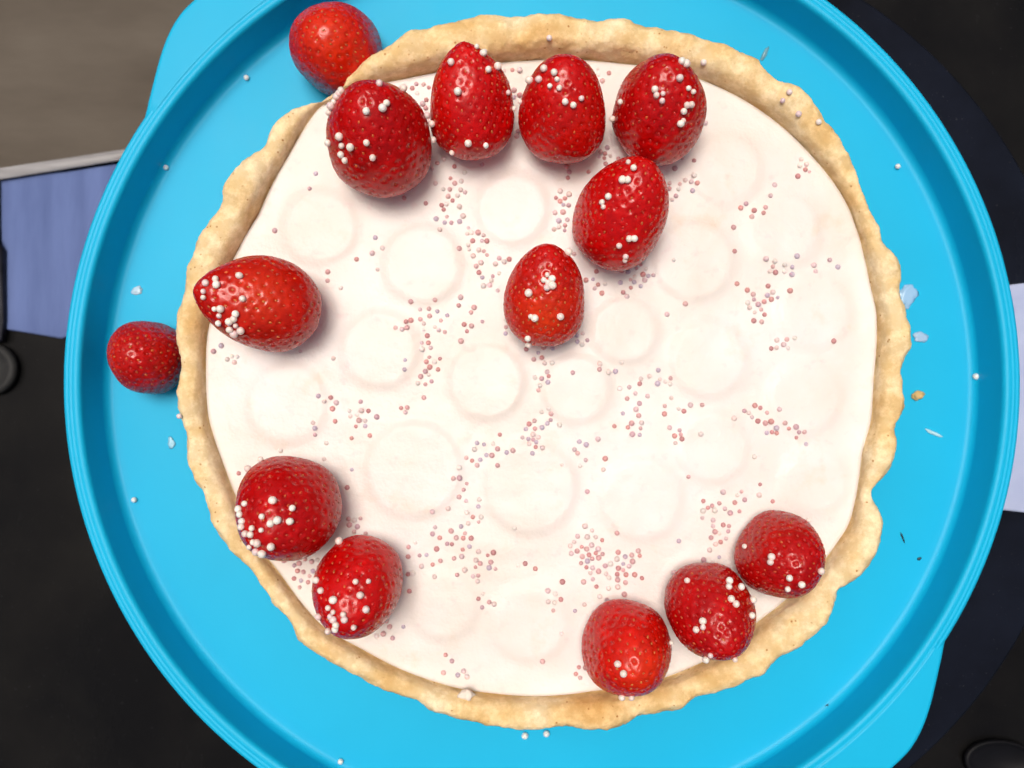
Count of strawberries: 14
